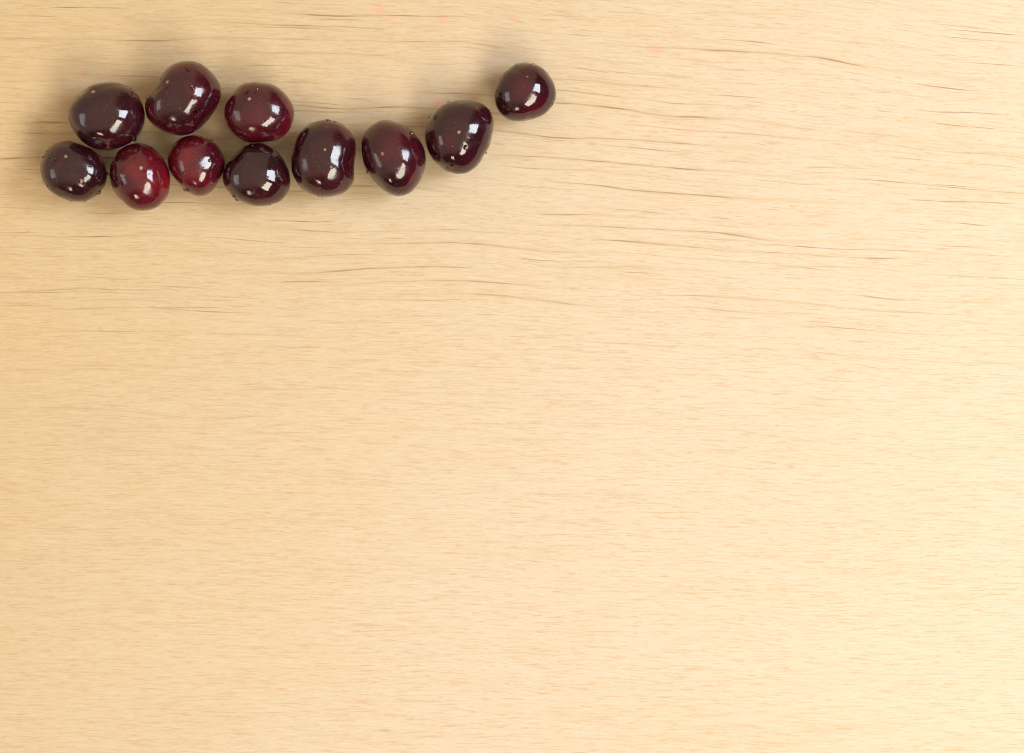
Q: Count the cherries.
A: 11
